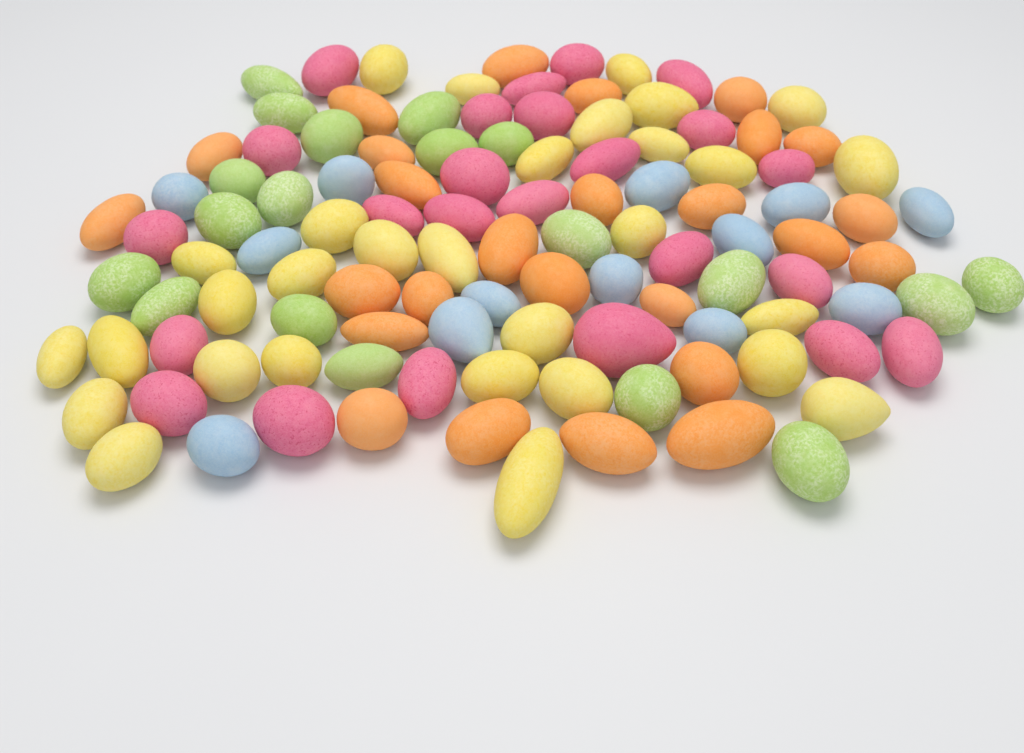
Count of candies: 112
